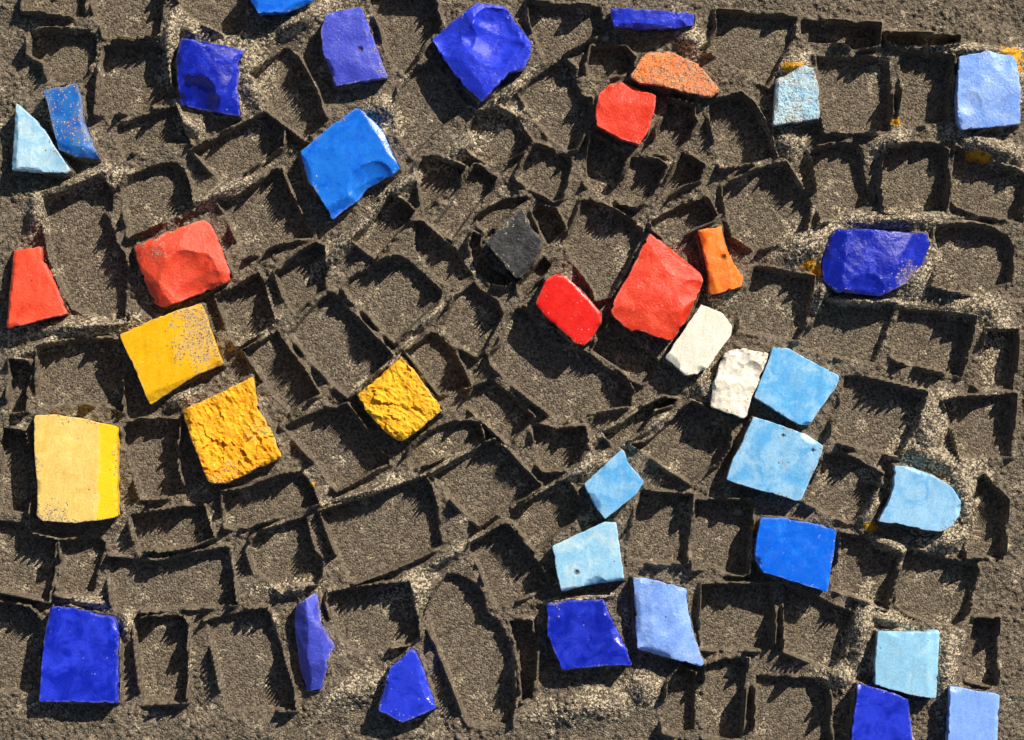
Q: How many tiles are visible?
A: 39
